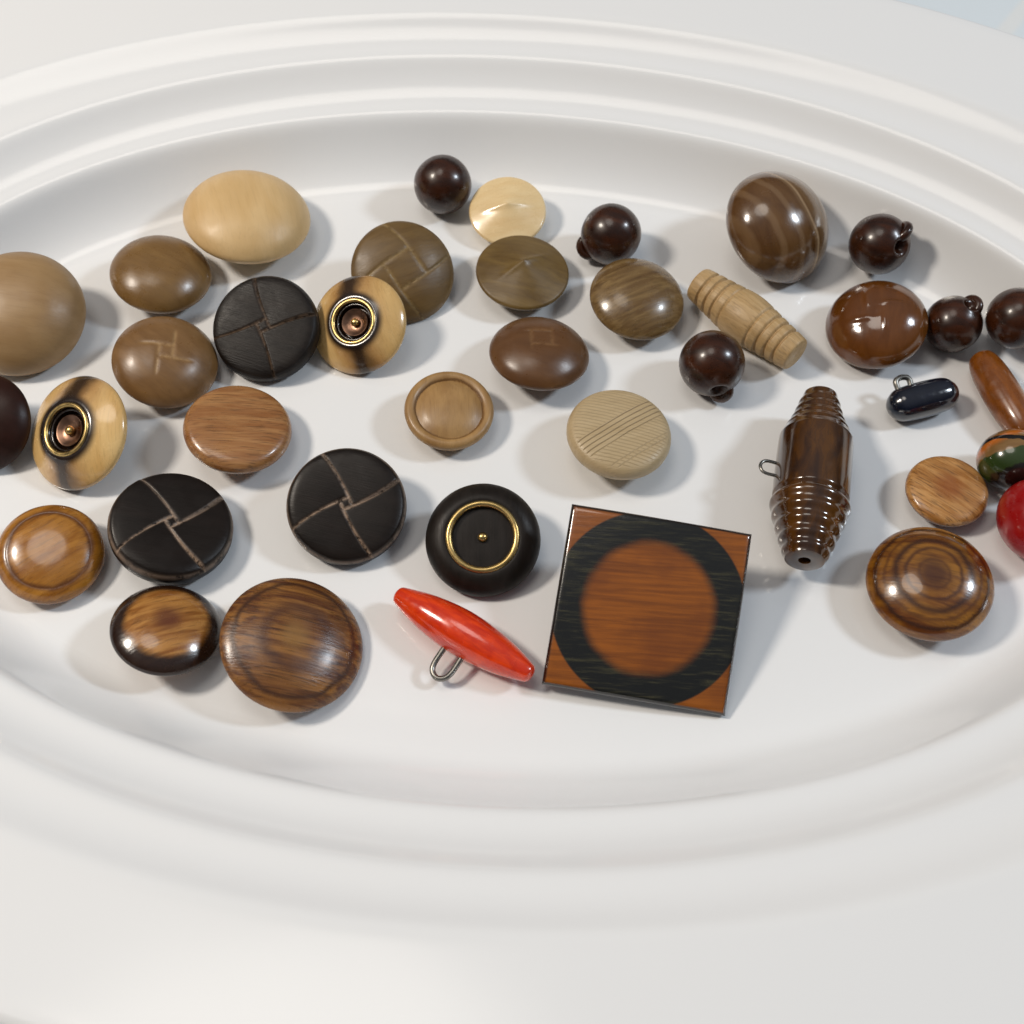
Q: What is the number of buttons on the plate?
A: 27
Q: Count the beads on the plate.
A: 8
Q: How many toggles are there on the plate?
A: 5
